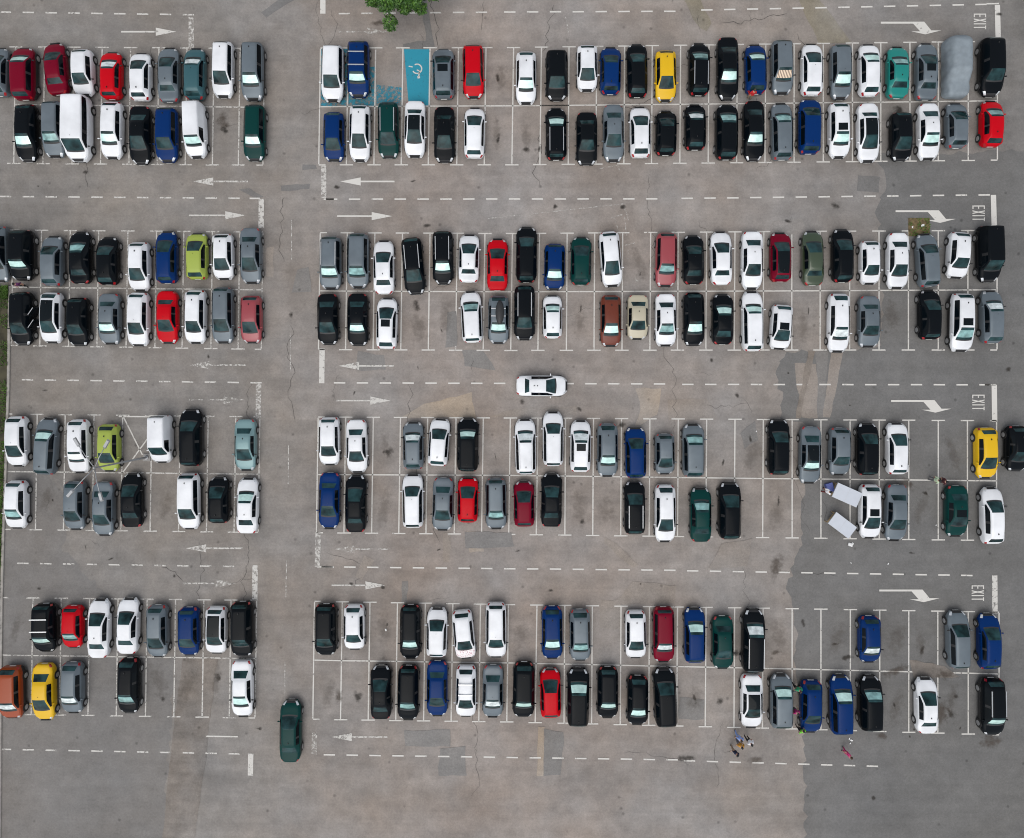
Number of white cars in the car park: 69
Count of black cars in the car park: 58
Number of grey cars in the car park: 40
